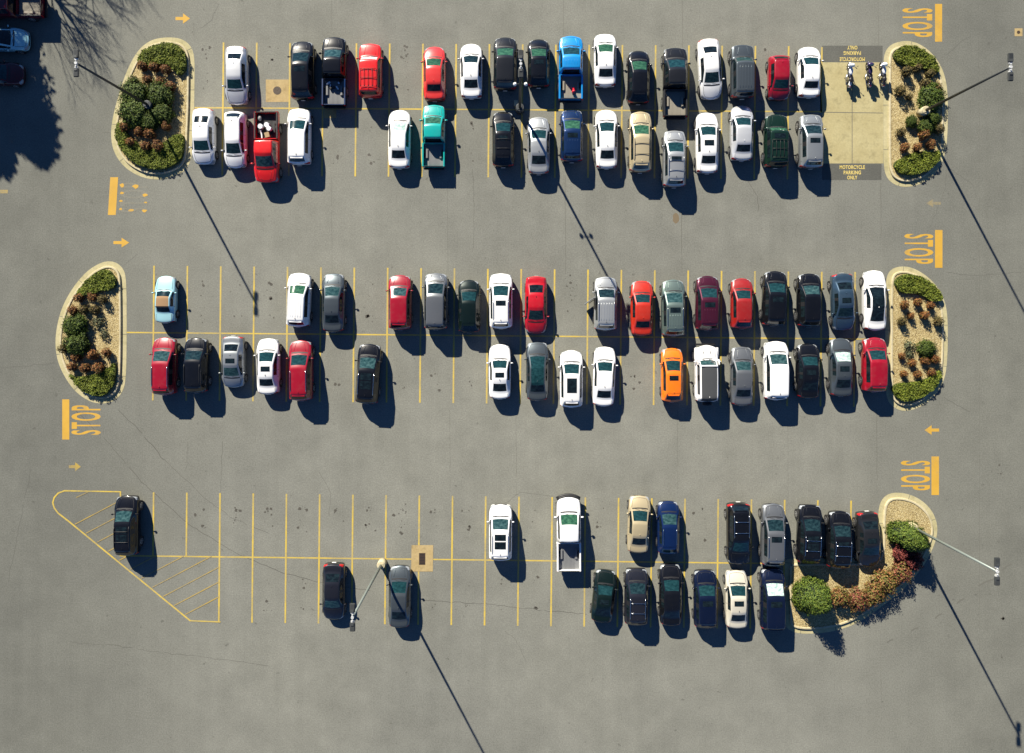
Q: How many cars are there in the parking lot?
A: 87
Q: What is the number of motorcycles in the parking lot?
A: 3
